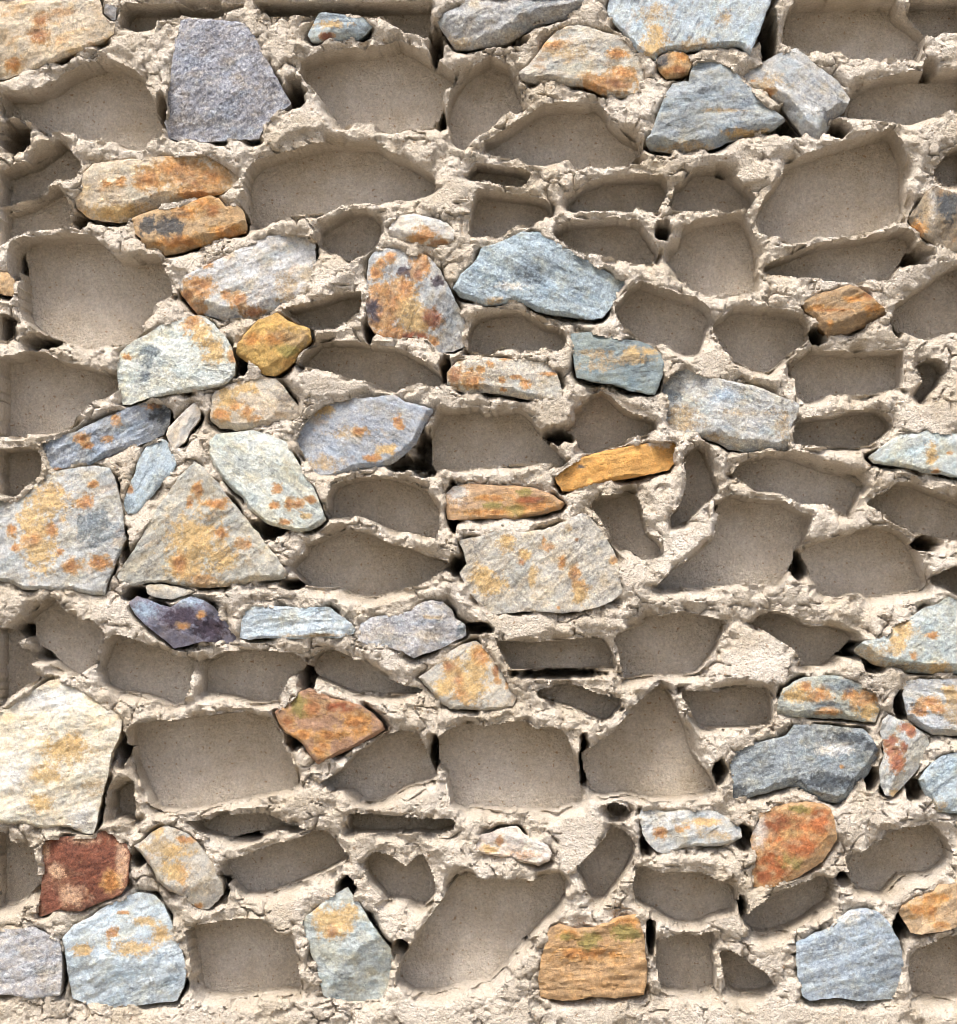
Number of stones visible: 60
